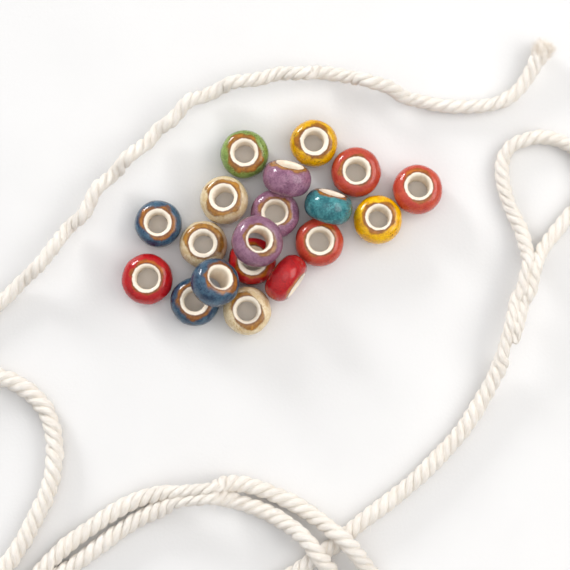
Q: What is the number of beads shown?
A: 19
